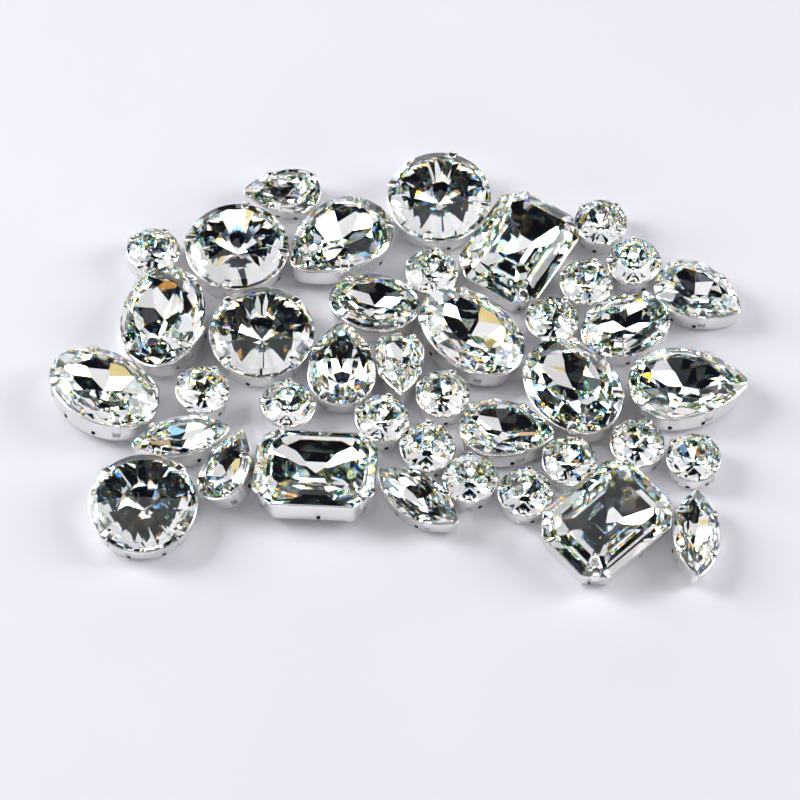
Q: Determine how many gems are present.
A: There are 40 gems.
